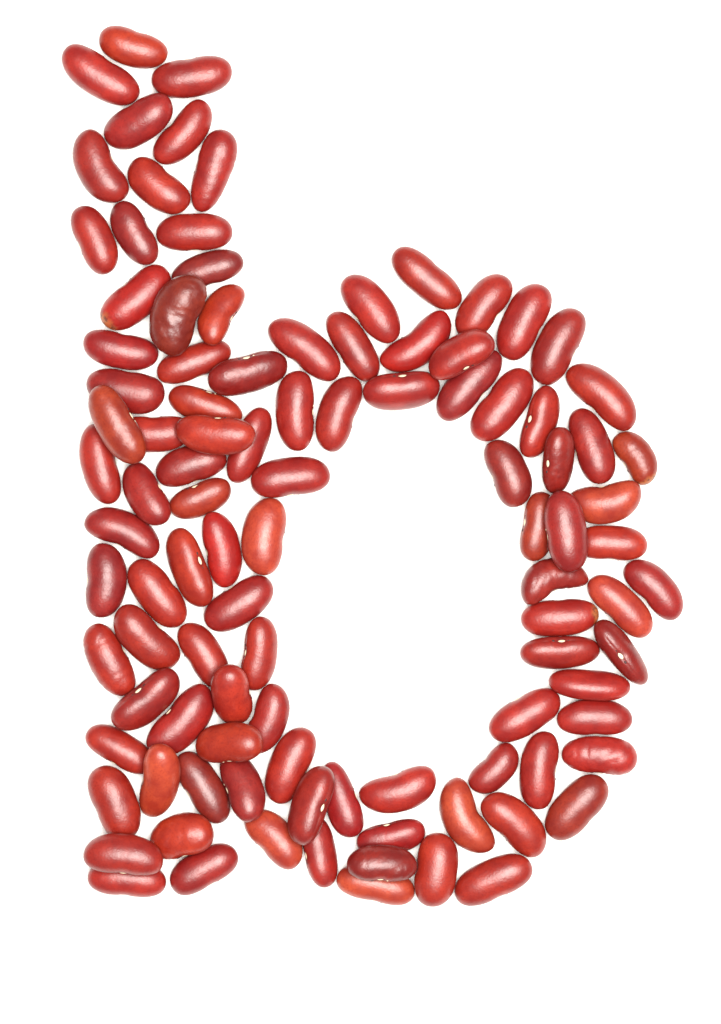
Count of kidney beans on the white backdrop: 104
